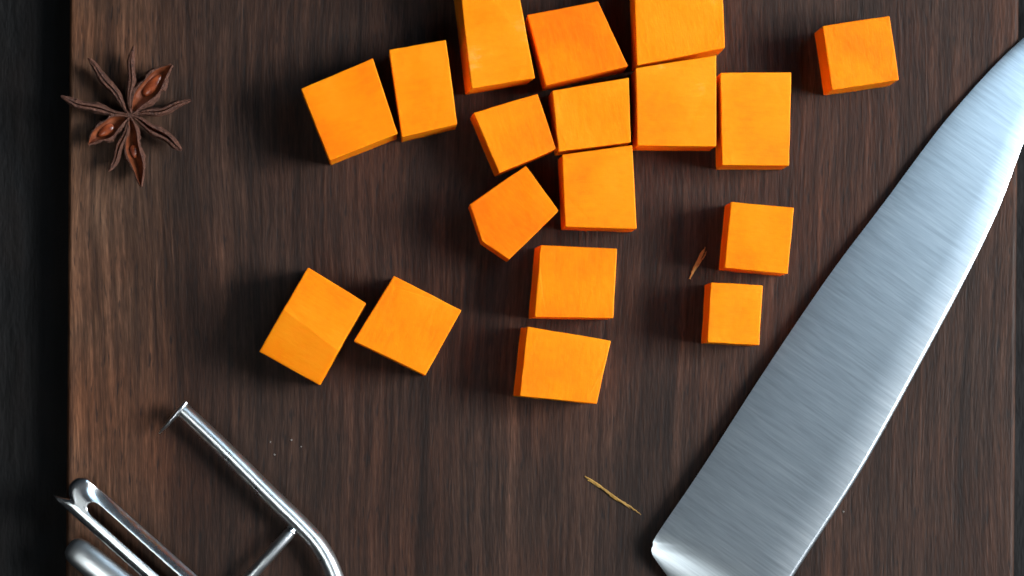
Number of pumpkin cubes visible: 18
